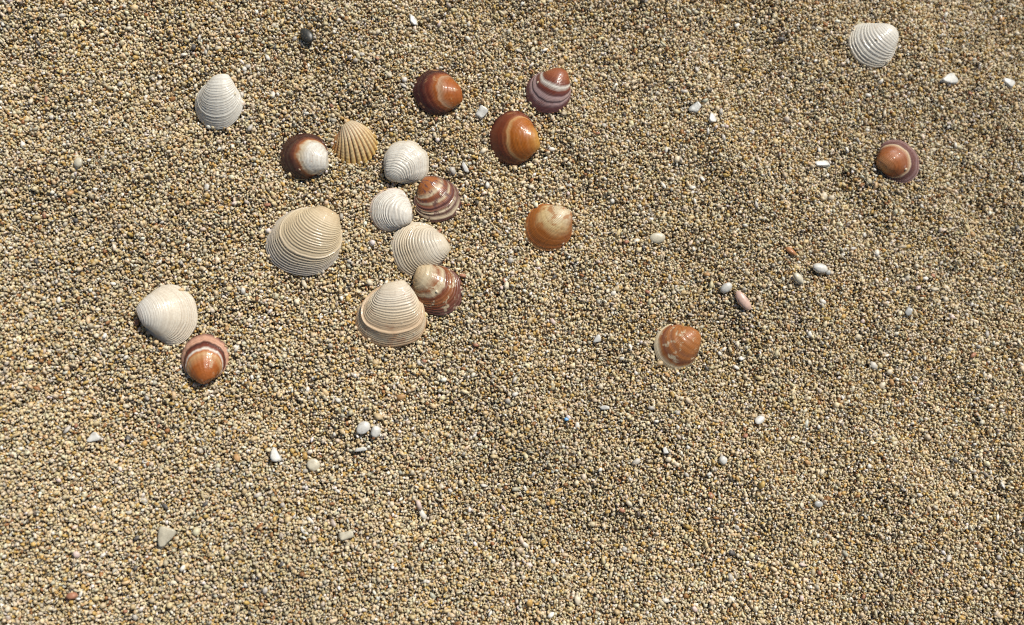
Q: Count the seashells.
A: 19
